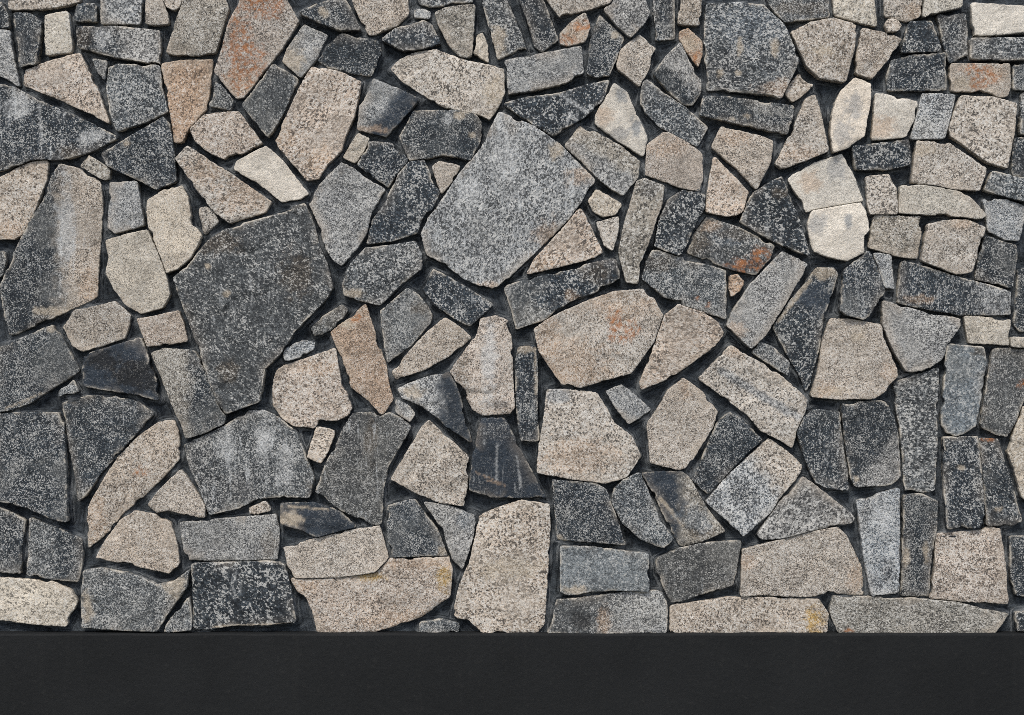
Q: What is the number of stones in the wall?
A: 200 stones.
